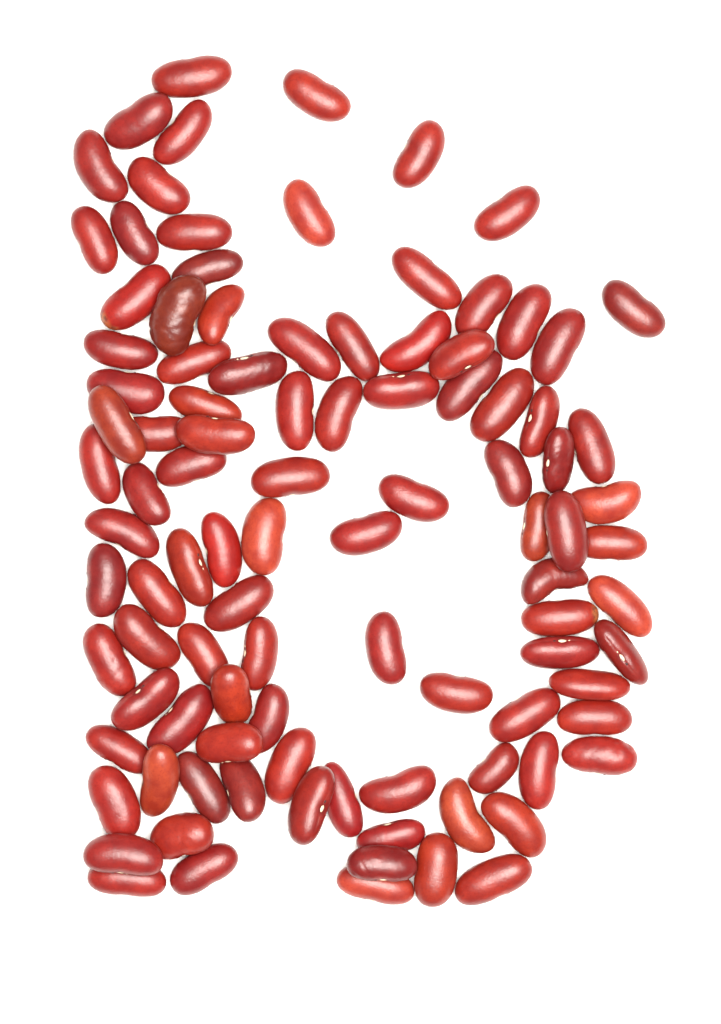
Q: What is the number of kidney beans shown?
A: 101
